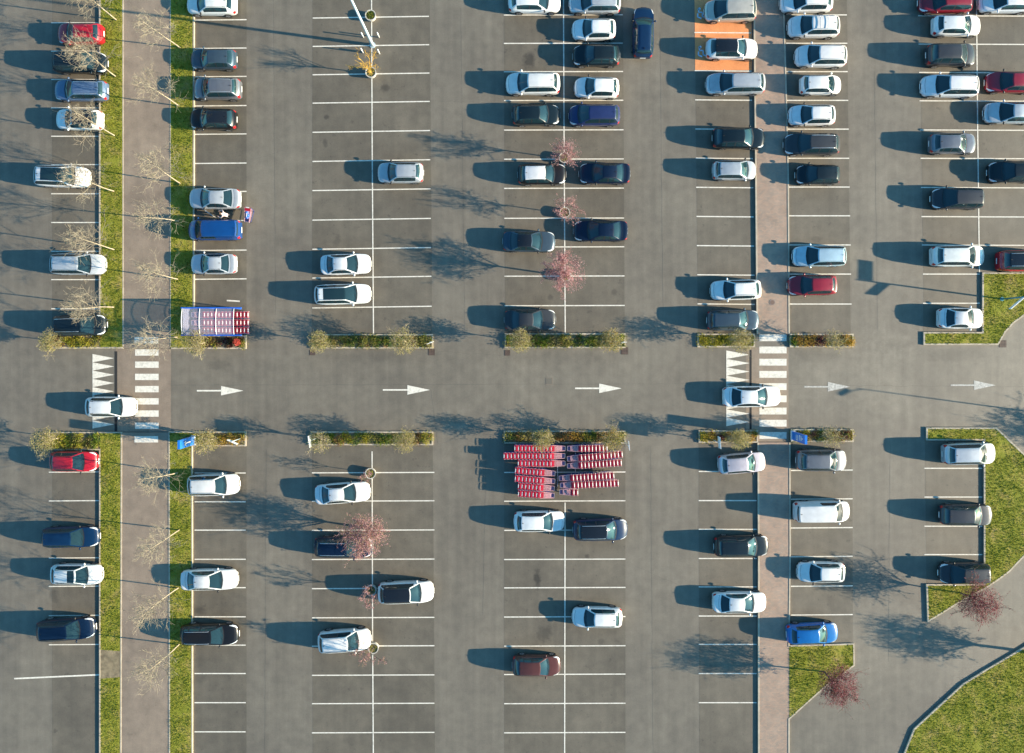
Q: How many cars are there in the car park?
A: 87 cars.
